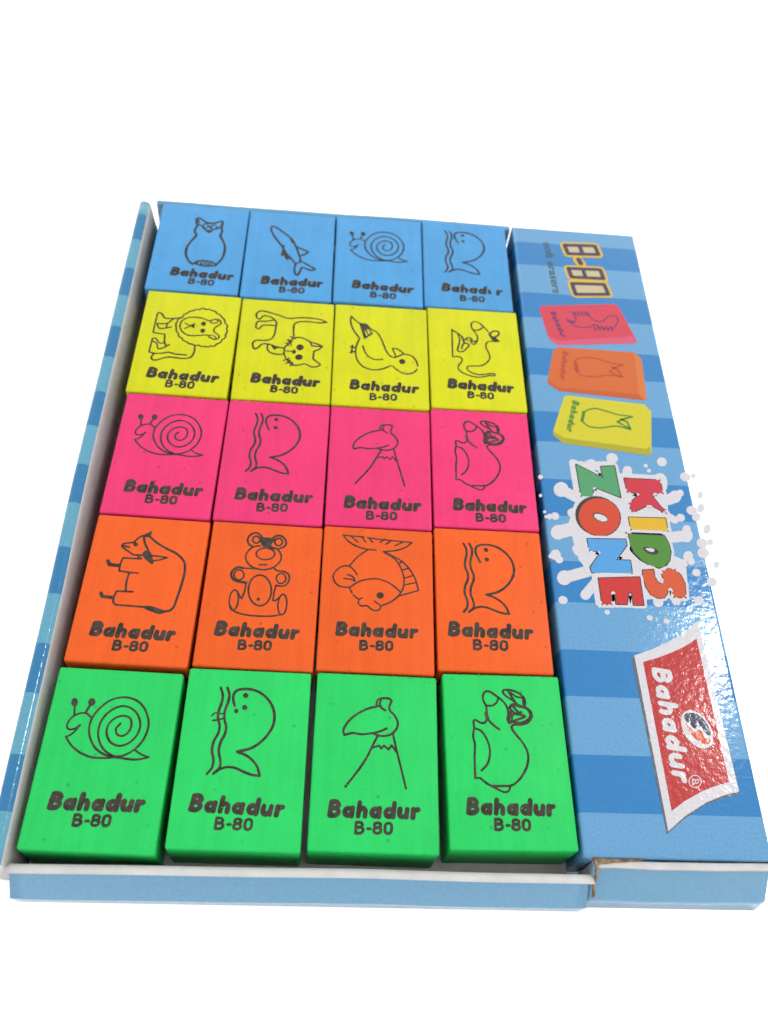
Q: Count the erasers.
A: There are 20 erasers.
